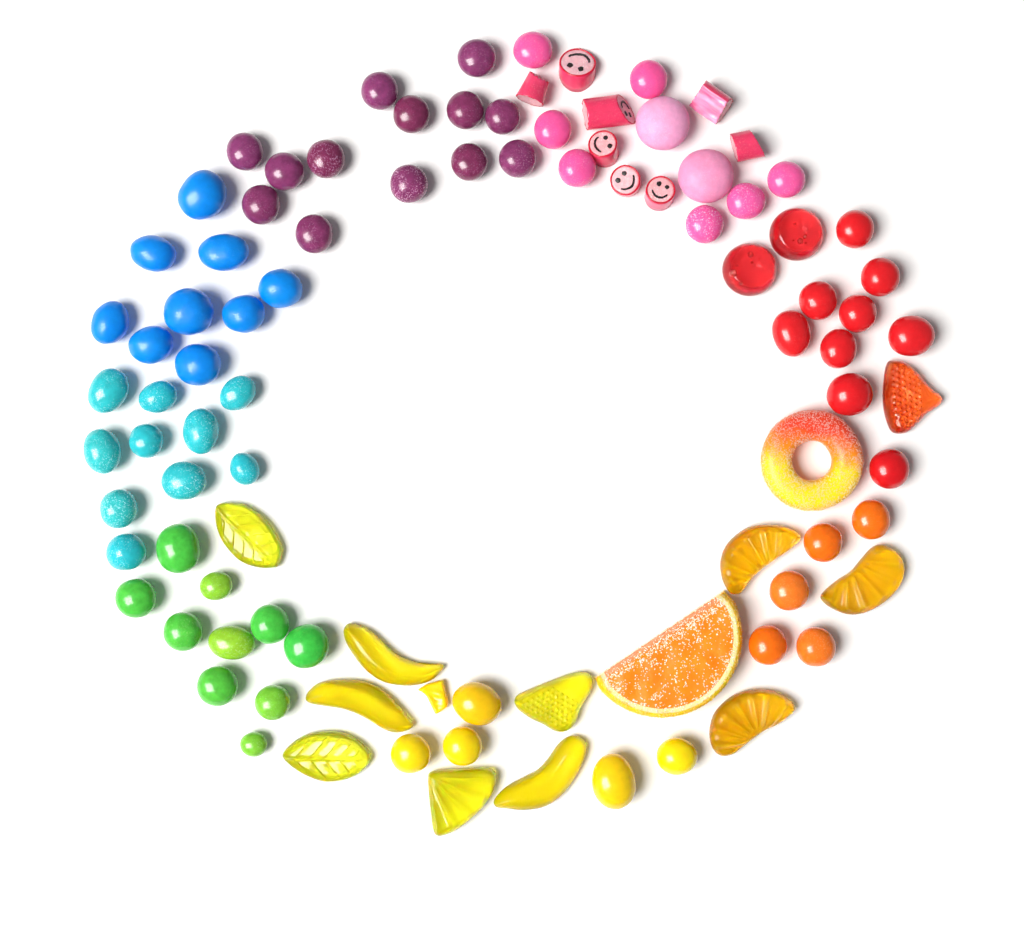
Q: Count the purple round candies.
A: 13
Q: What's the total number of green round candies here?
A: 10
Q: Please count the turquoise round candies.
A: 10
